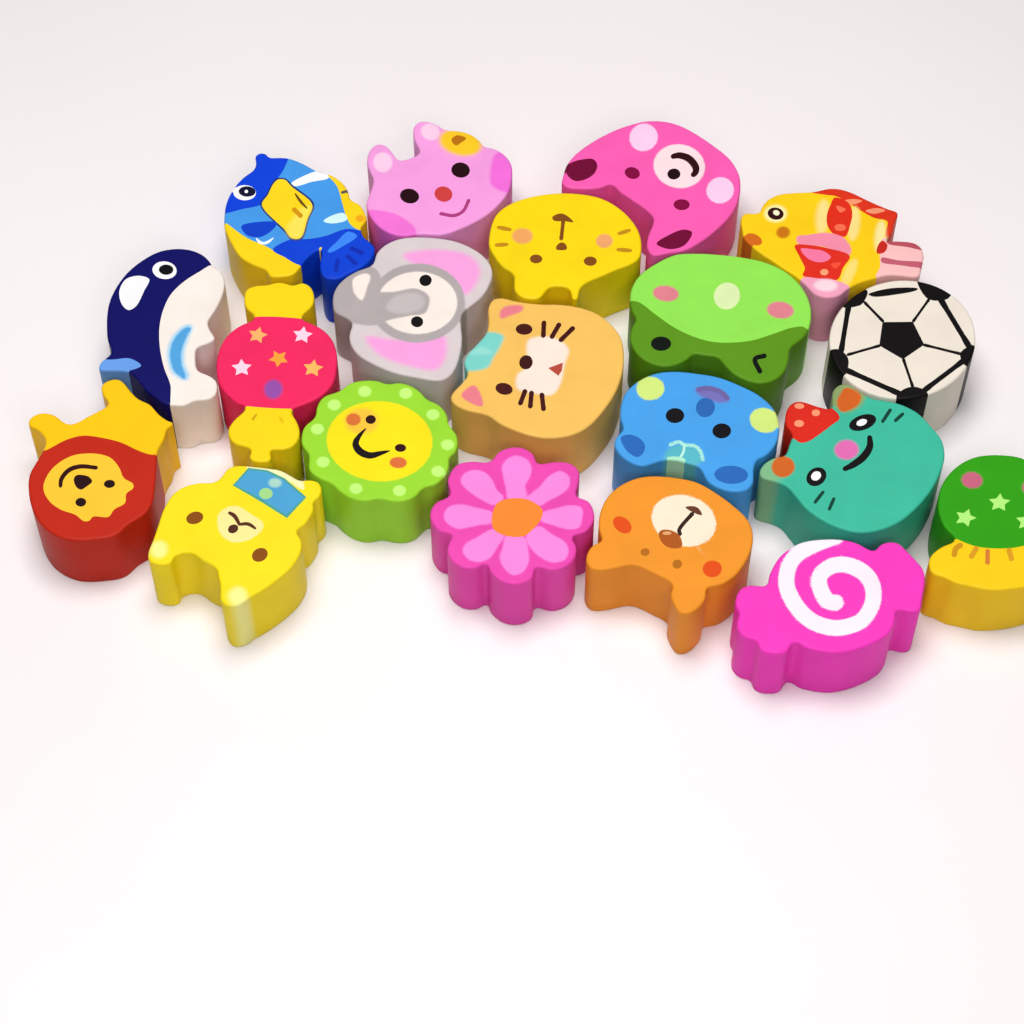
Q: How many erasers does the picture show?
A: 20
